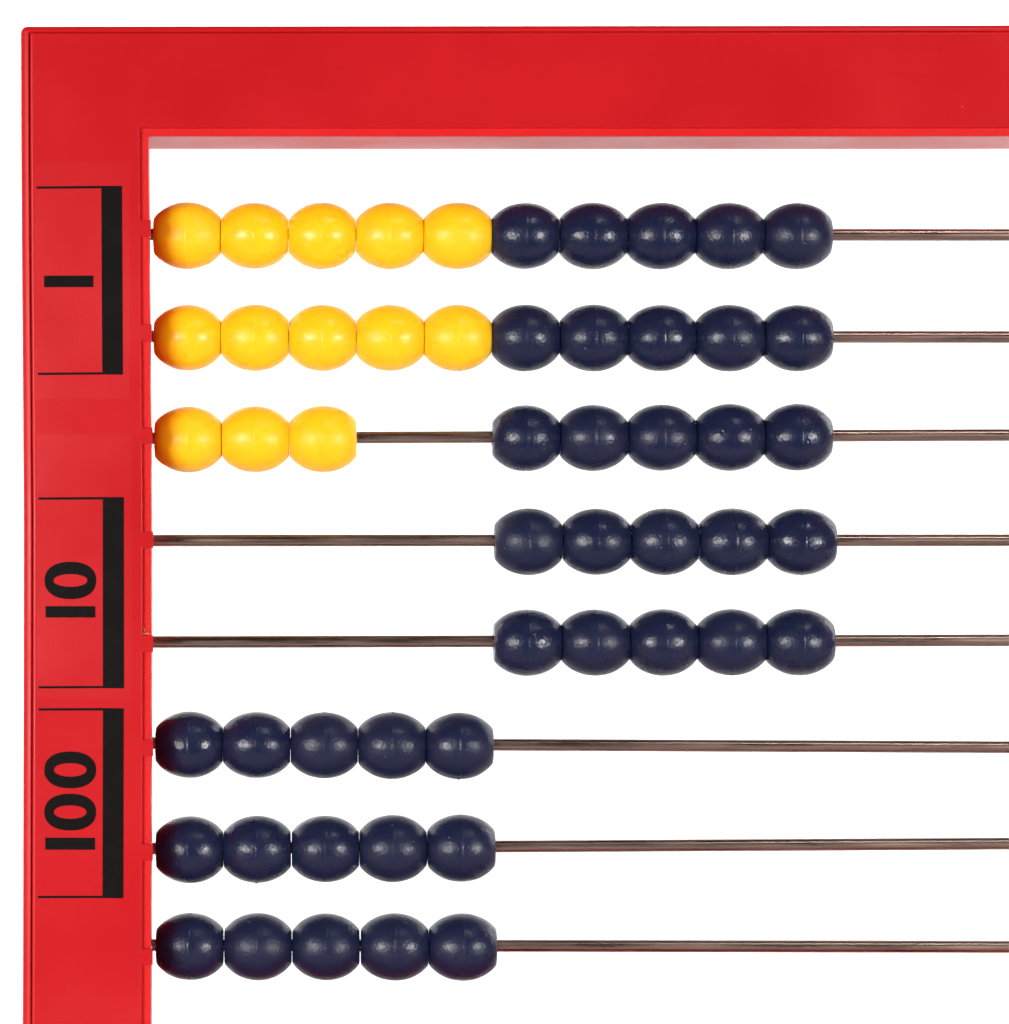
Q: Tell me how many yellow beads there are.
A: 13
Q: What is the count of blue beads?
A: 40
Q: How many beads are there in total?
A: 53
